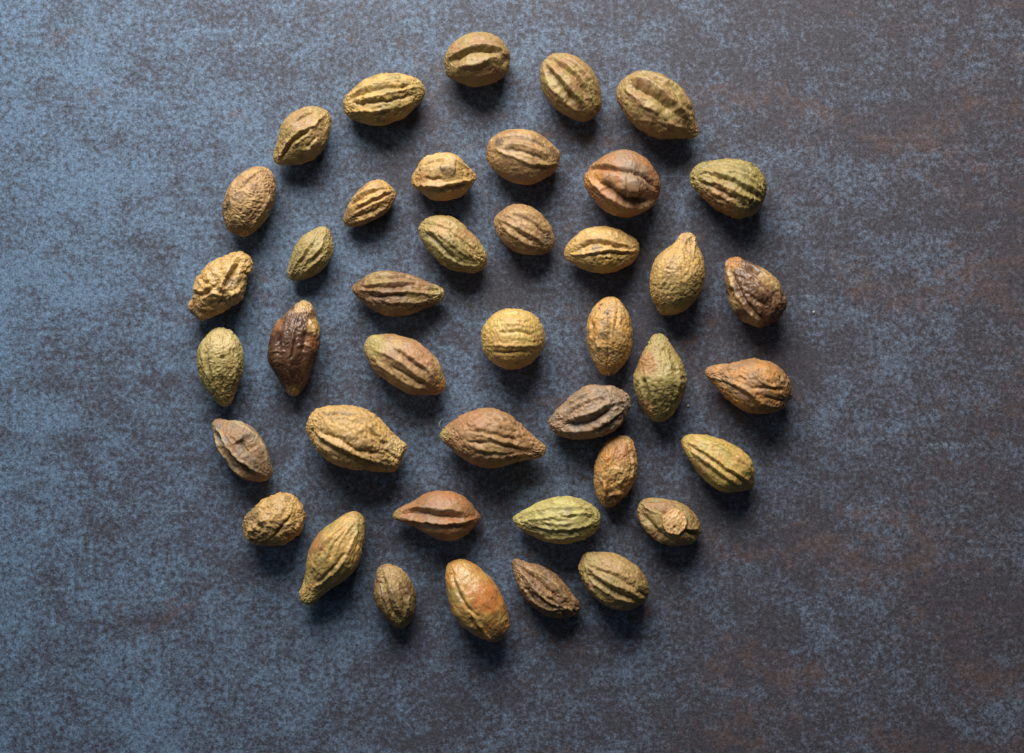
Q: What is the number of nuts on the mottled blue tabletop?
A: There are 41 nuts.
